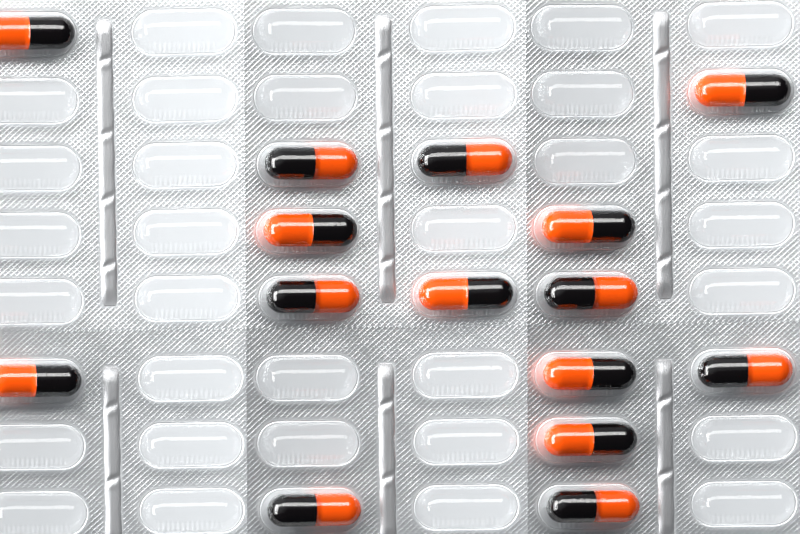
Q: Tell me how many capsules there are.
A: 15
